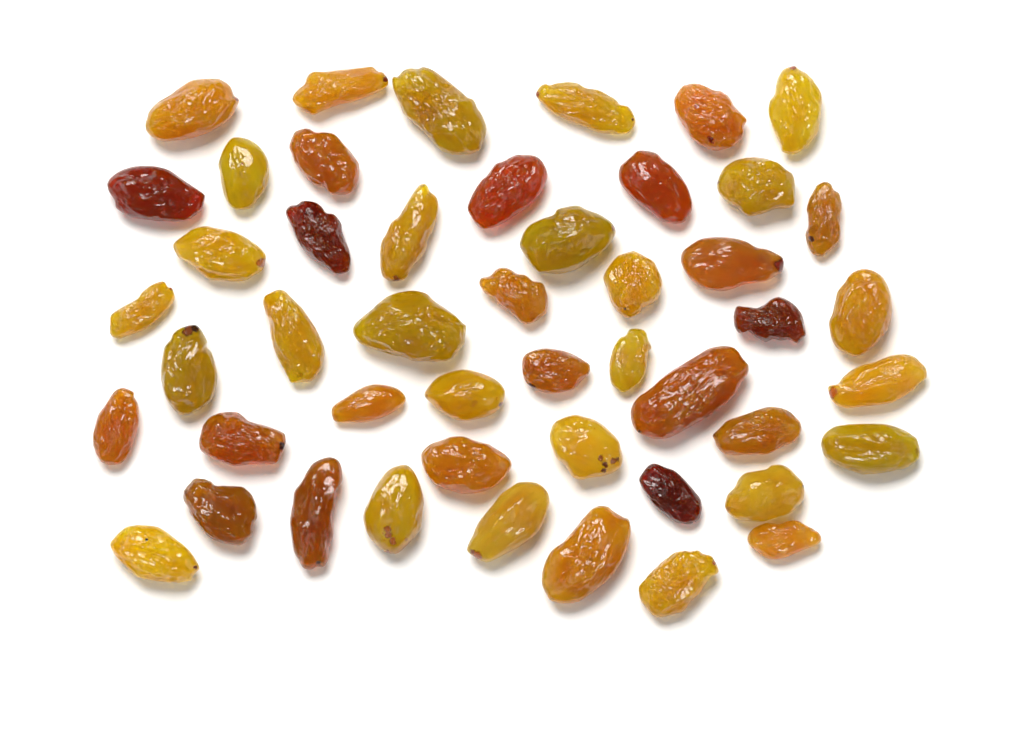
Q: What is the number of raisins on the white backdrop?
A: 48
